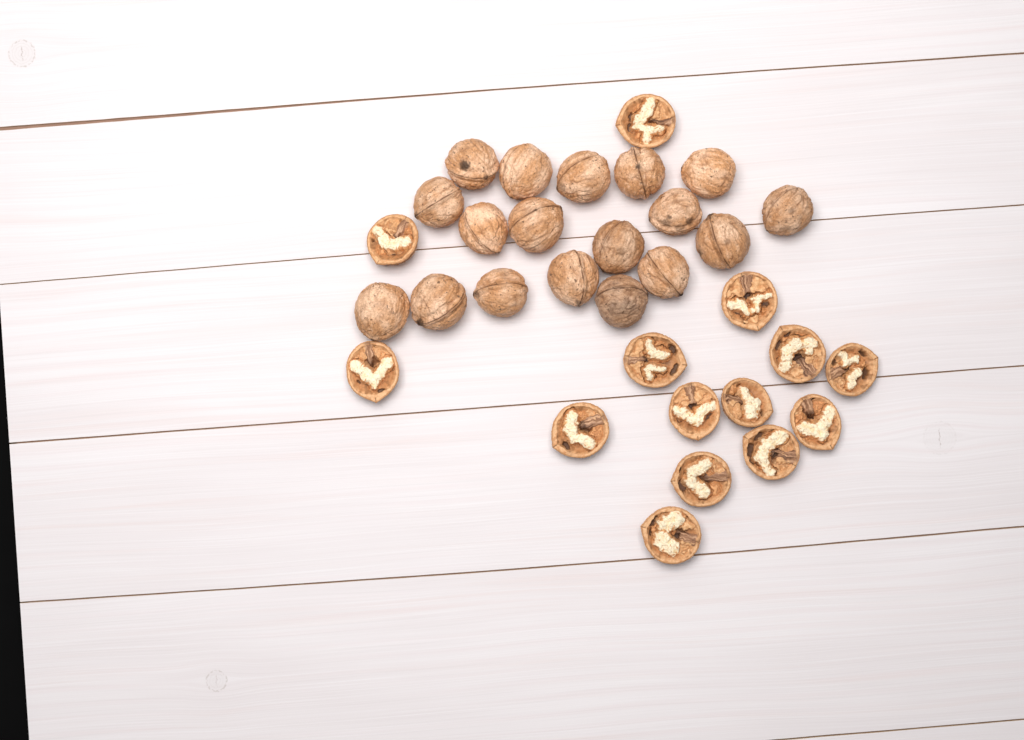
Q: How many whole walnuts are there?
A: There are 18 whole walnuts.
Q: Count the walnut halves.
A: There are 14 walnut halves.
